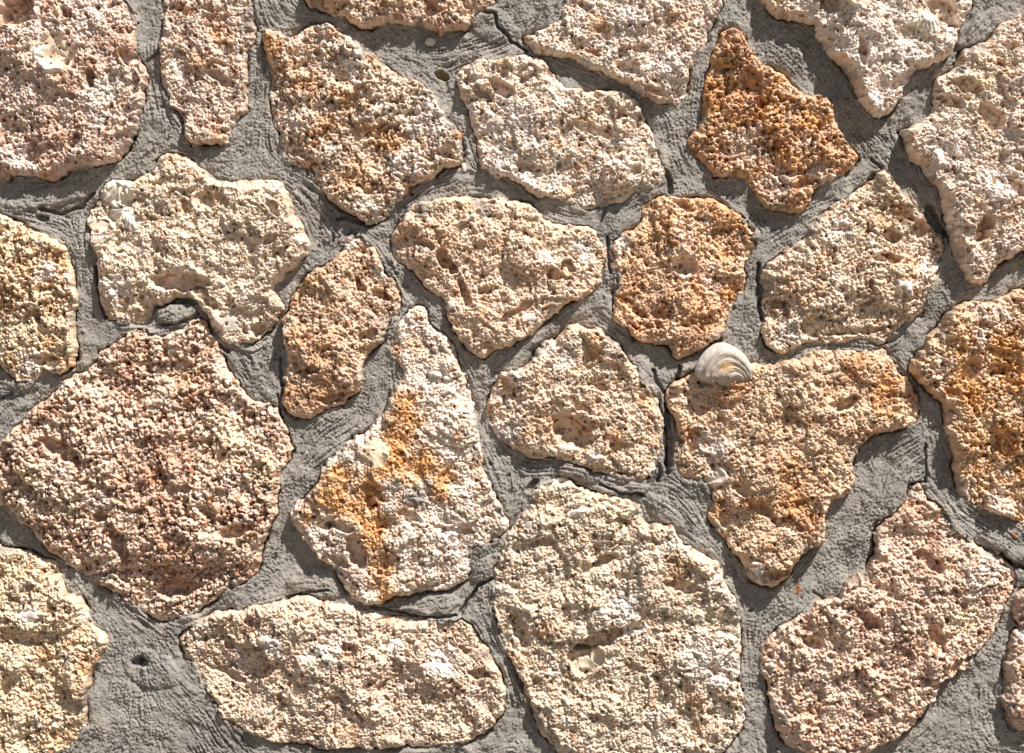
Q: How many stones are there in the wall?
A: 26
